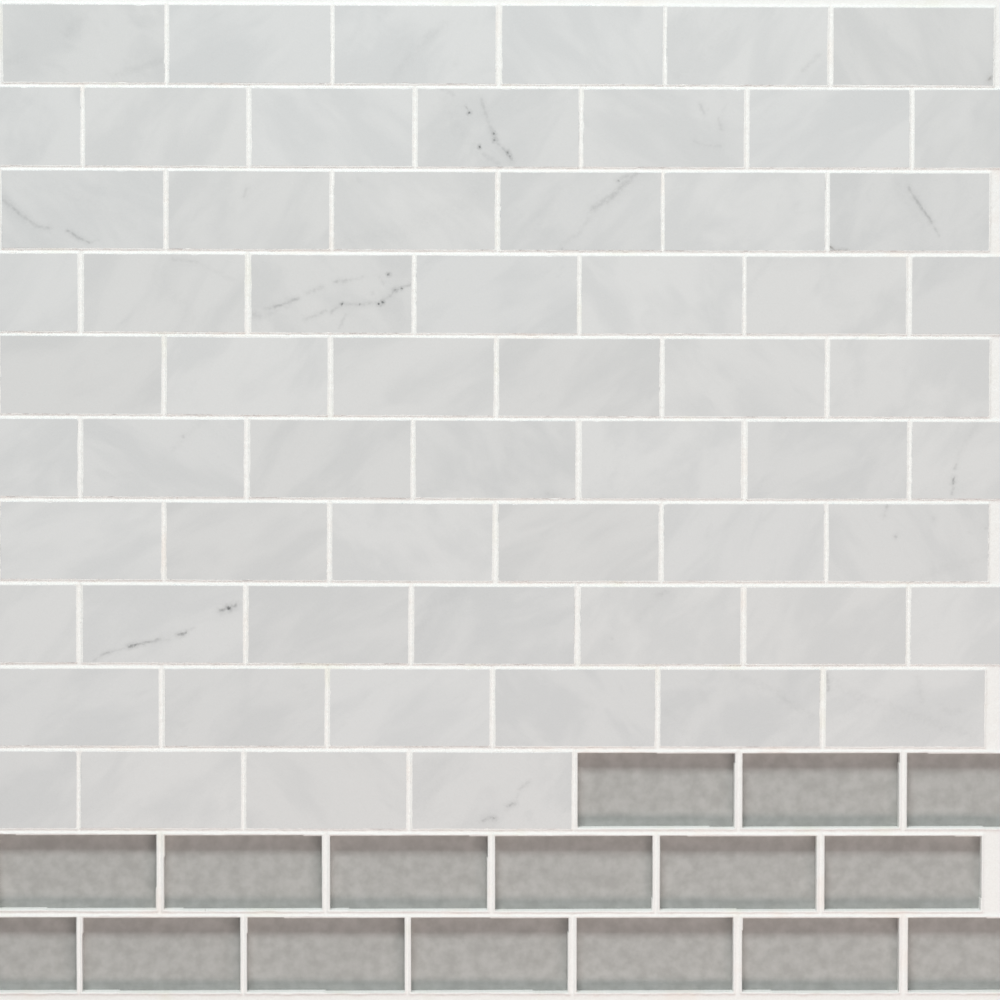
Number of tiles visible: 62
